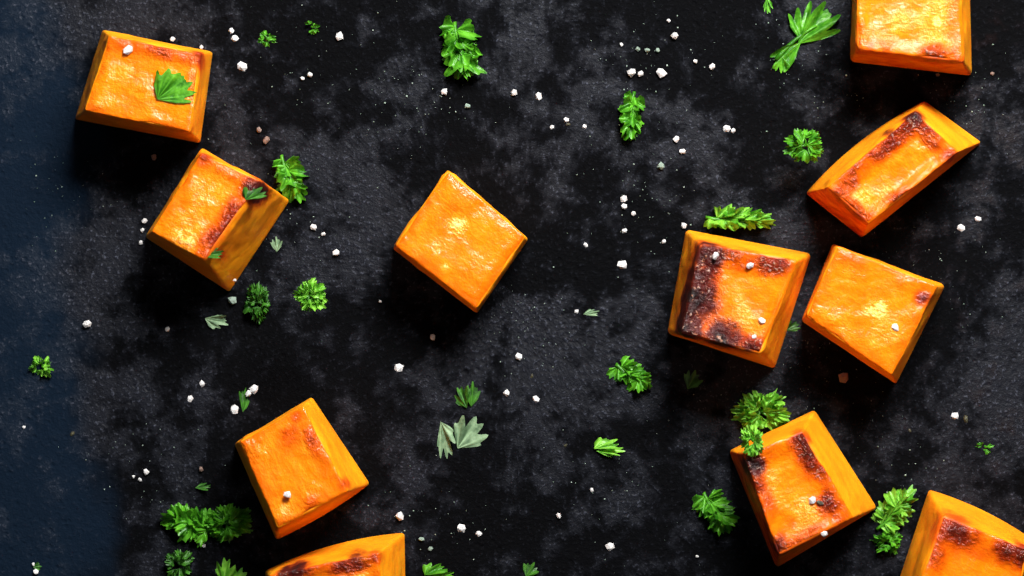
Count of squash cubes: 11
